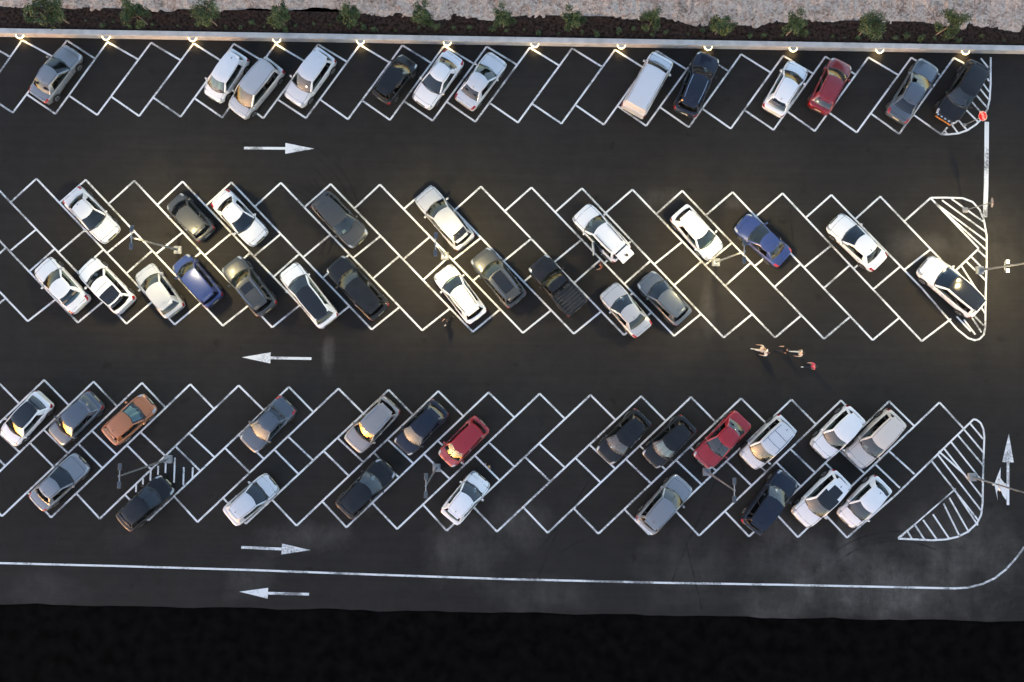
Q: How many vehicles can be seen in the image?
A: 57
